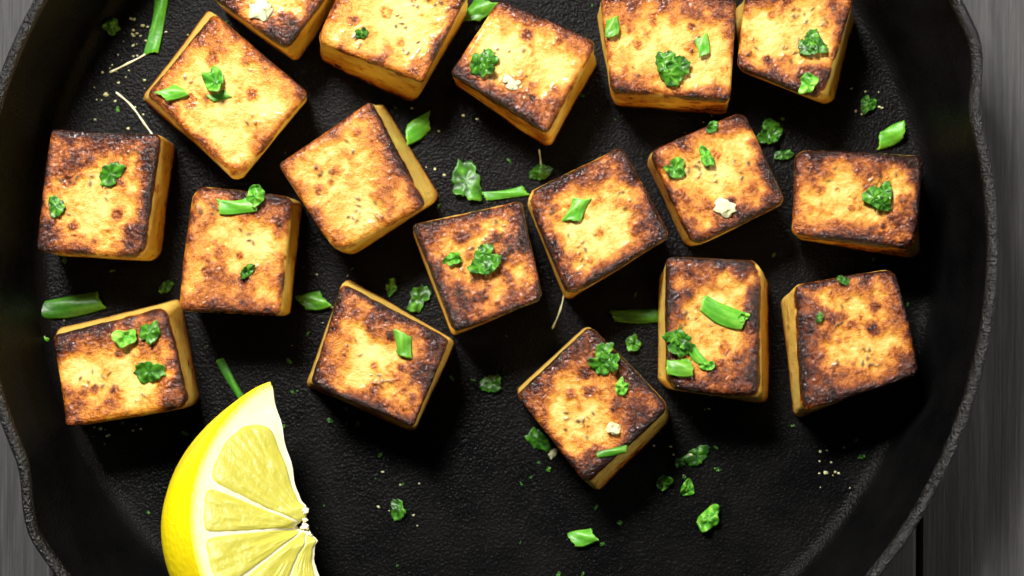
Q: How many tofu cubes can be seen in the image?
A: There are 18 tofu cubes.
